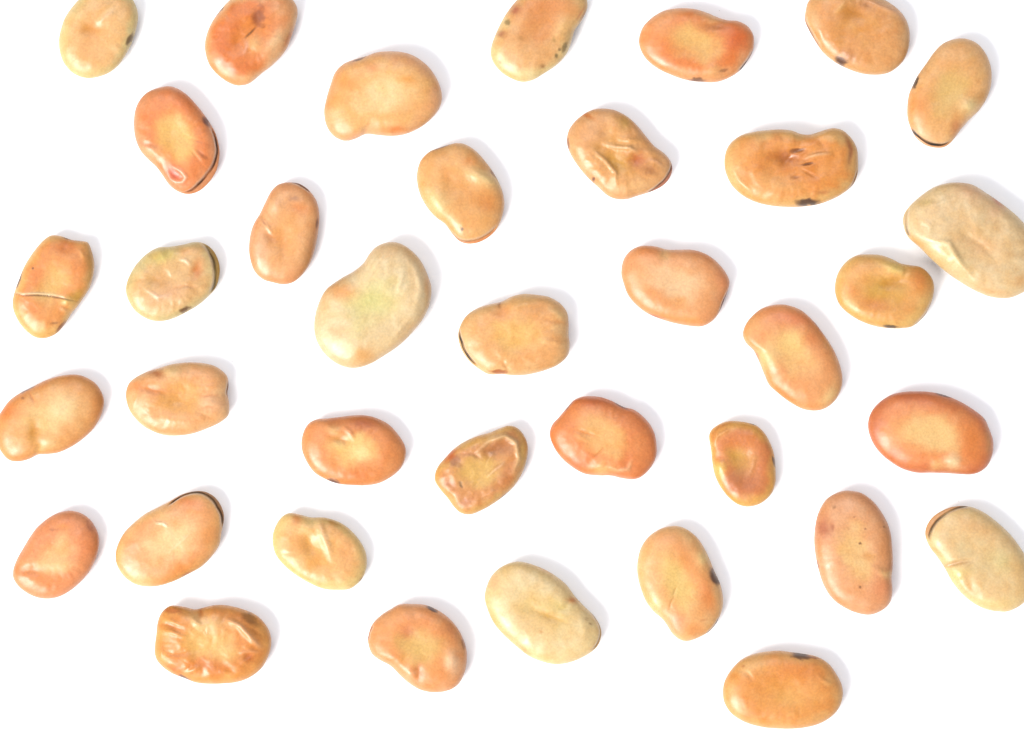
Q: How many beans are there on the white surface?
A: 37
